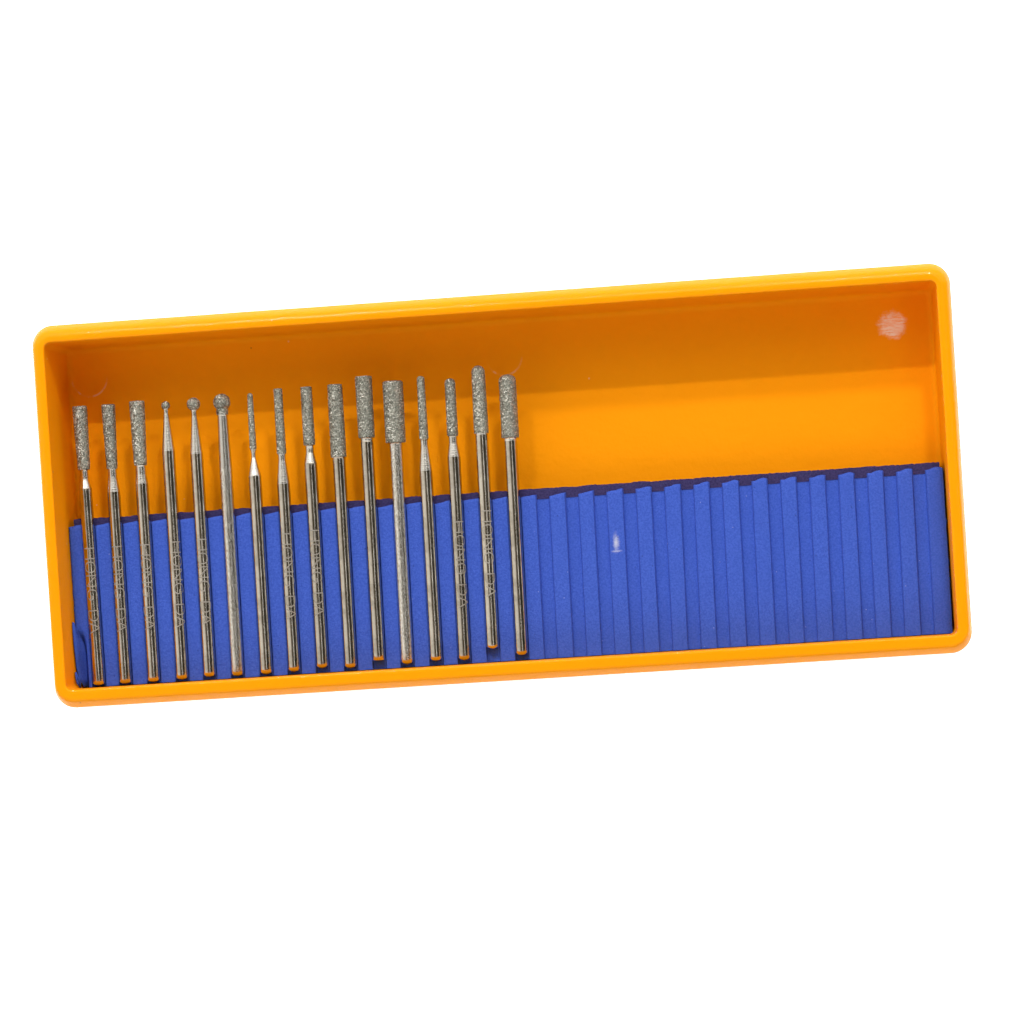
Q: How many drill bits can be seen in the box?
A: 16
